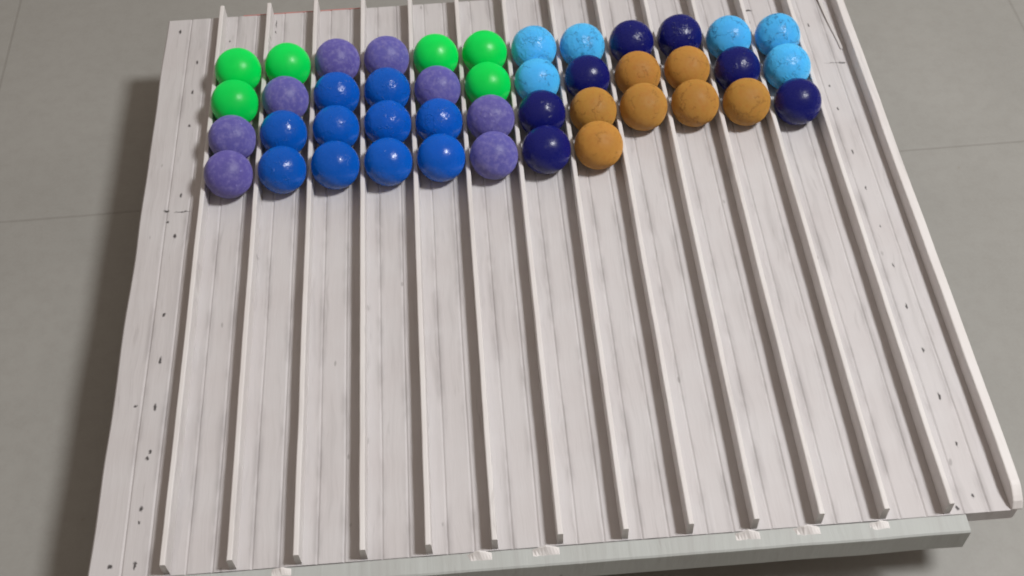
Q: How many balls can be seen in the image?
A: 44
